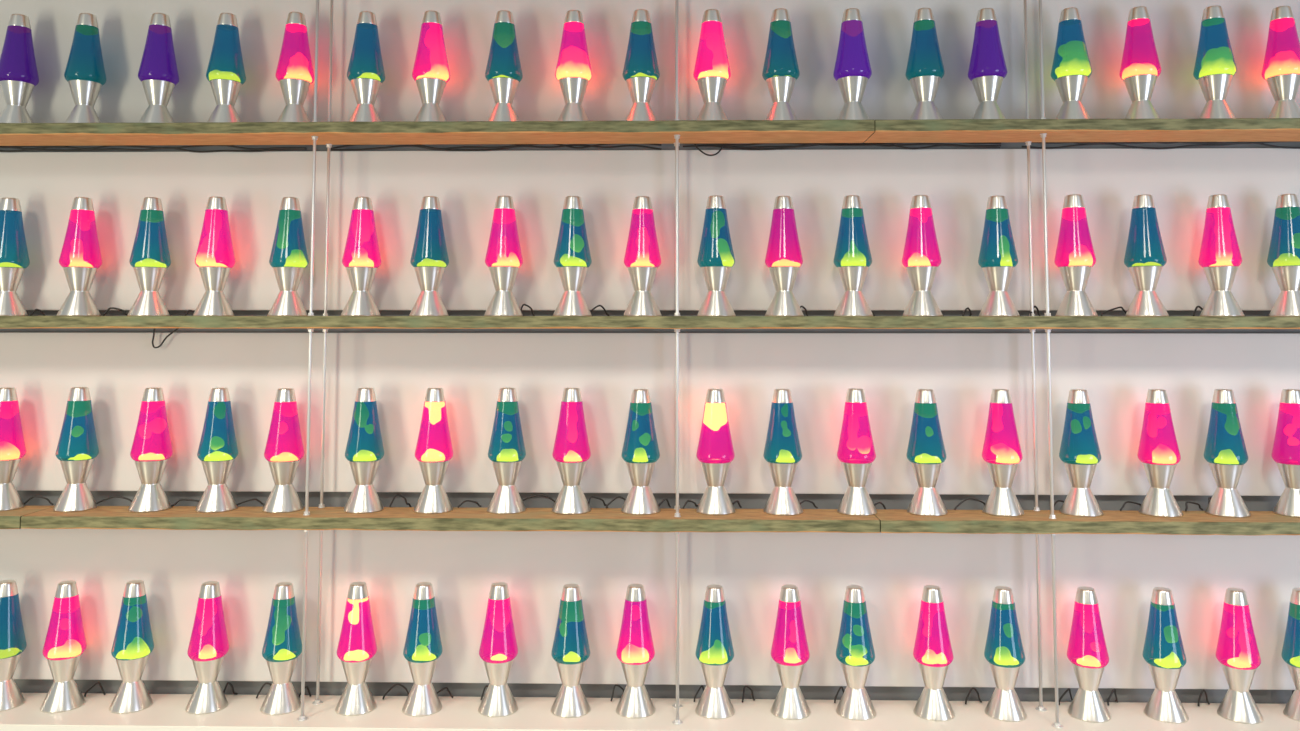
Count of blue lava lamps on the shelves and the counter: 38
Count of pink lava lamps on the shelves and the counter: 34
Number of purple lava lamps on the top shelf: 4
